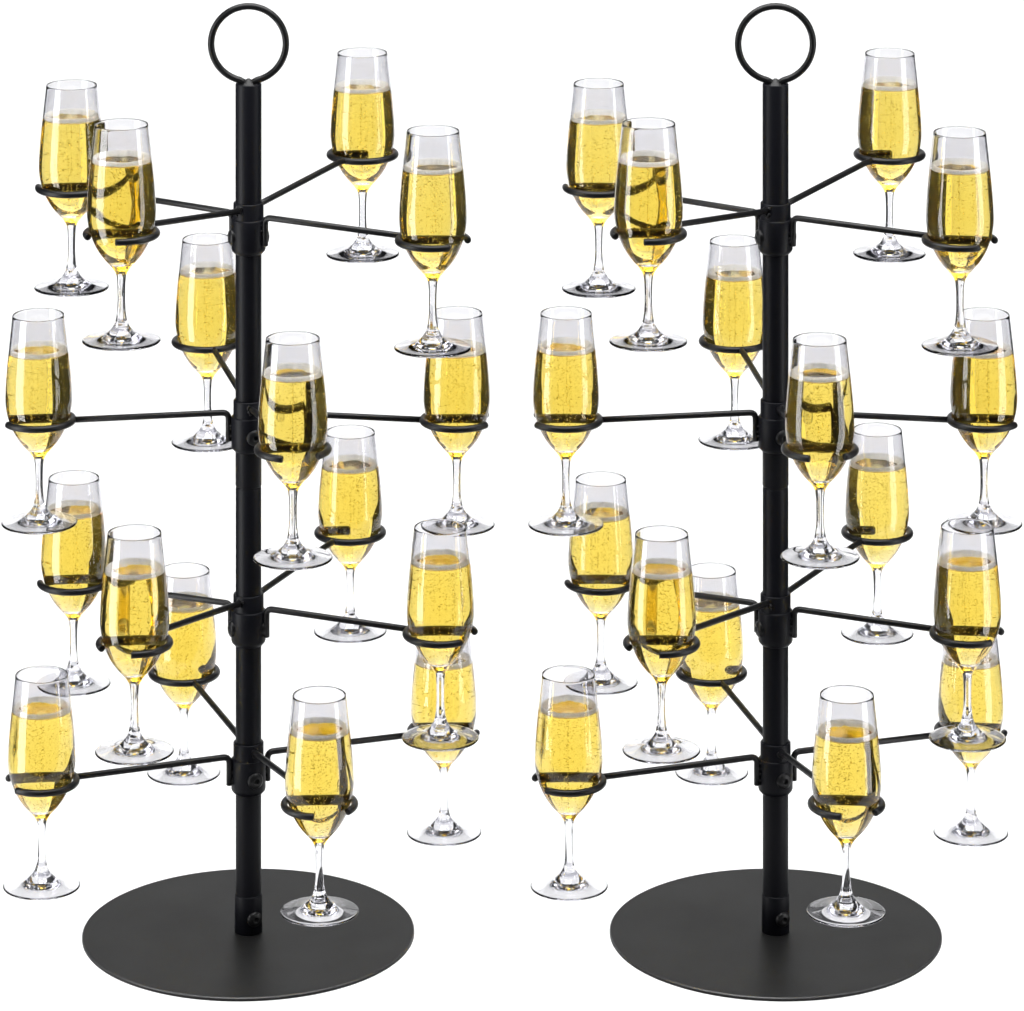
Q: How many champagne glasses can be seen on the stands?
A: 32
